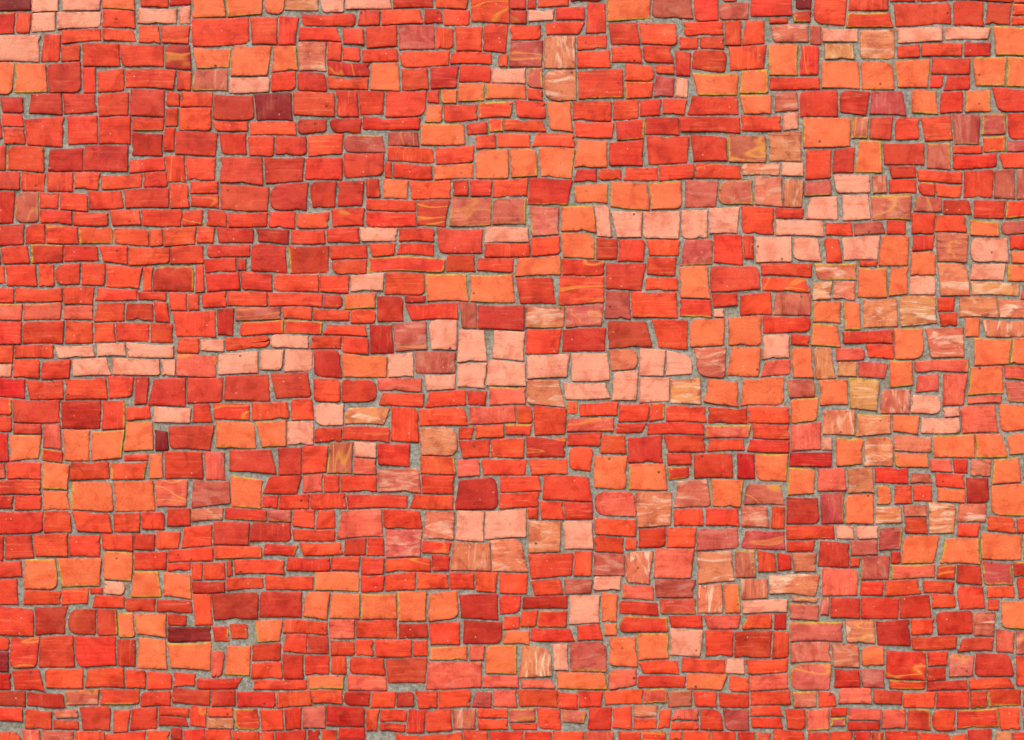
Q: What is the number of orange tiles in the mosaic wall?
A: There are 134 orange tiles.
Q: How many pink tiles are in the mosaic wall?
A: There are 84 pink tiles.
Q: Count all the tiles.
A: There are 218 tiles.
